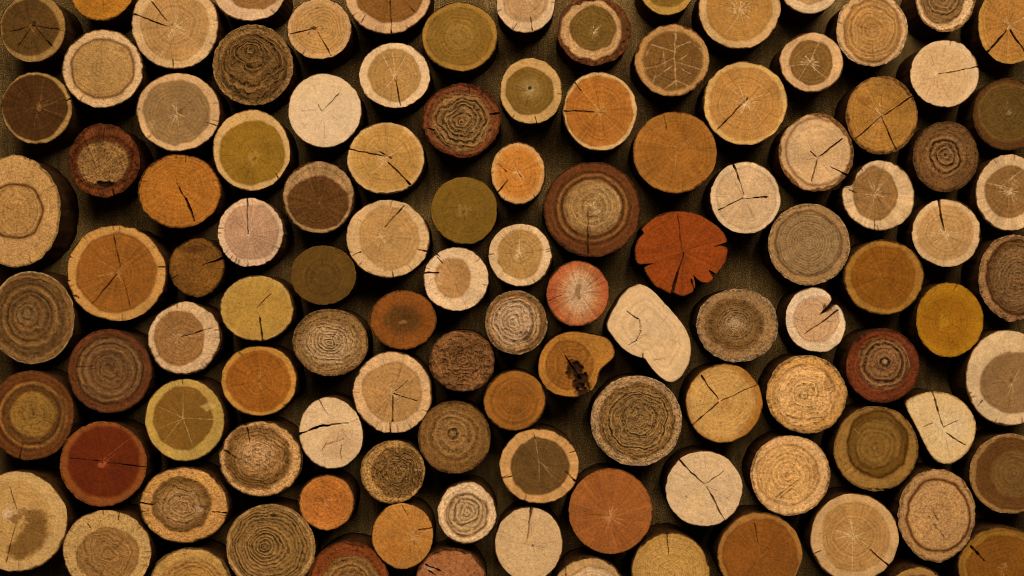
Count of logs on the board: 111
